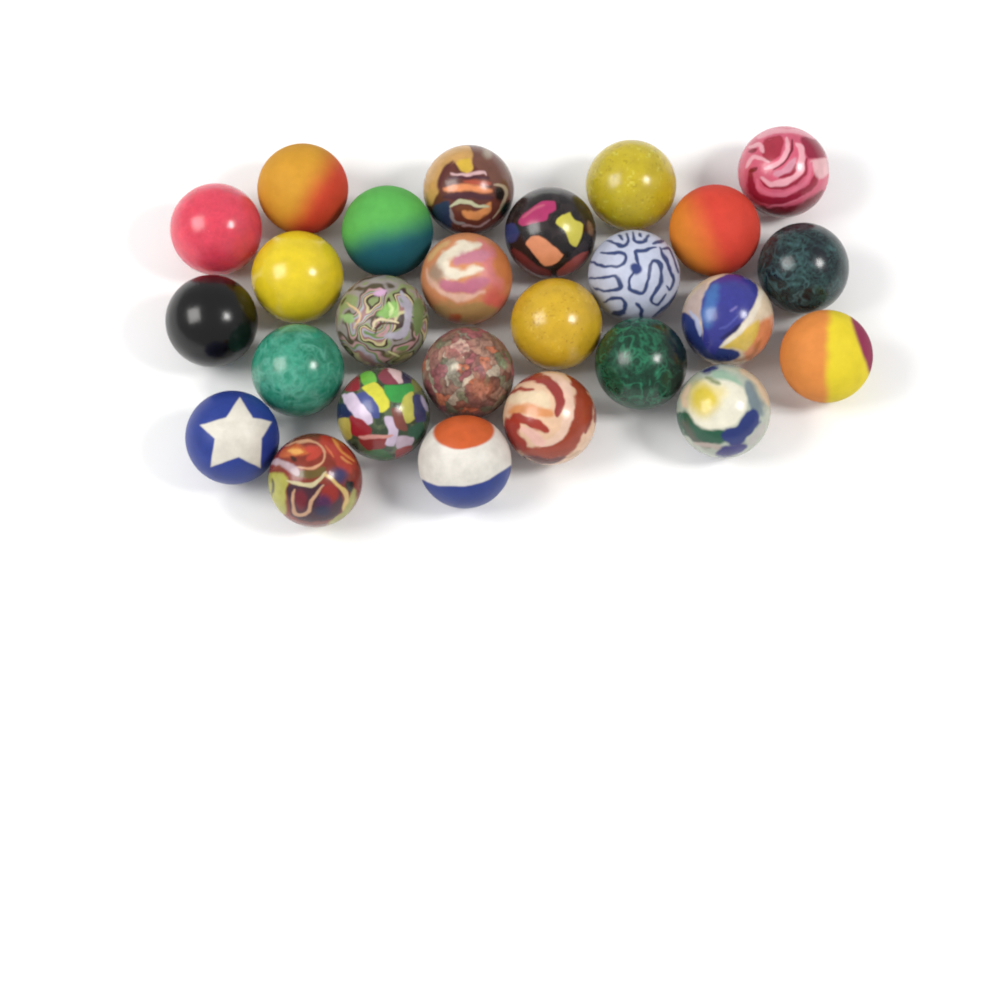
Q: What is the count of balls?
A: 26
